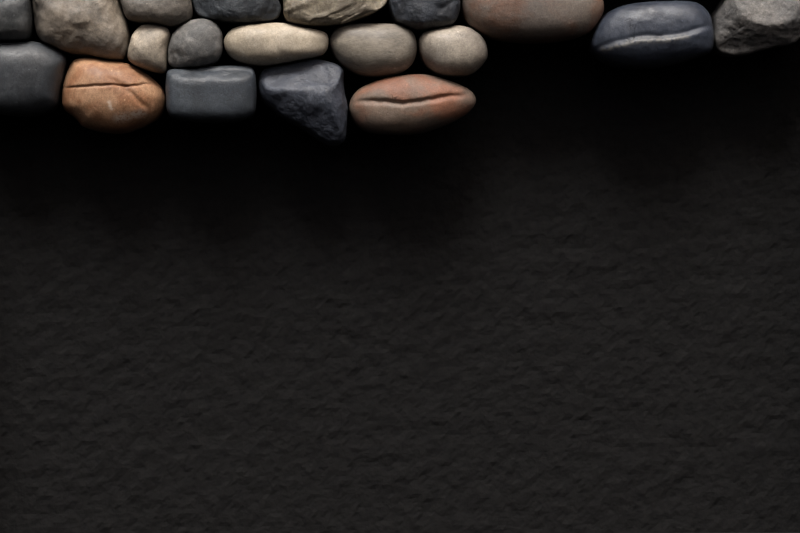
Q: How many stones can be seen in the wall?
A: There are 19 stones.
